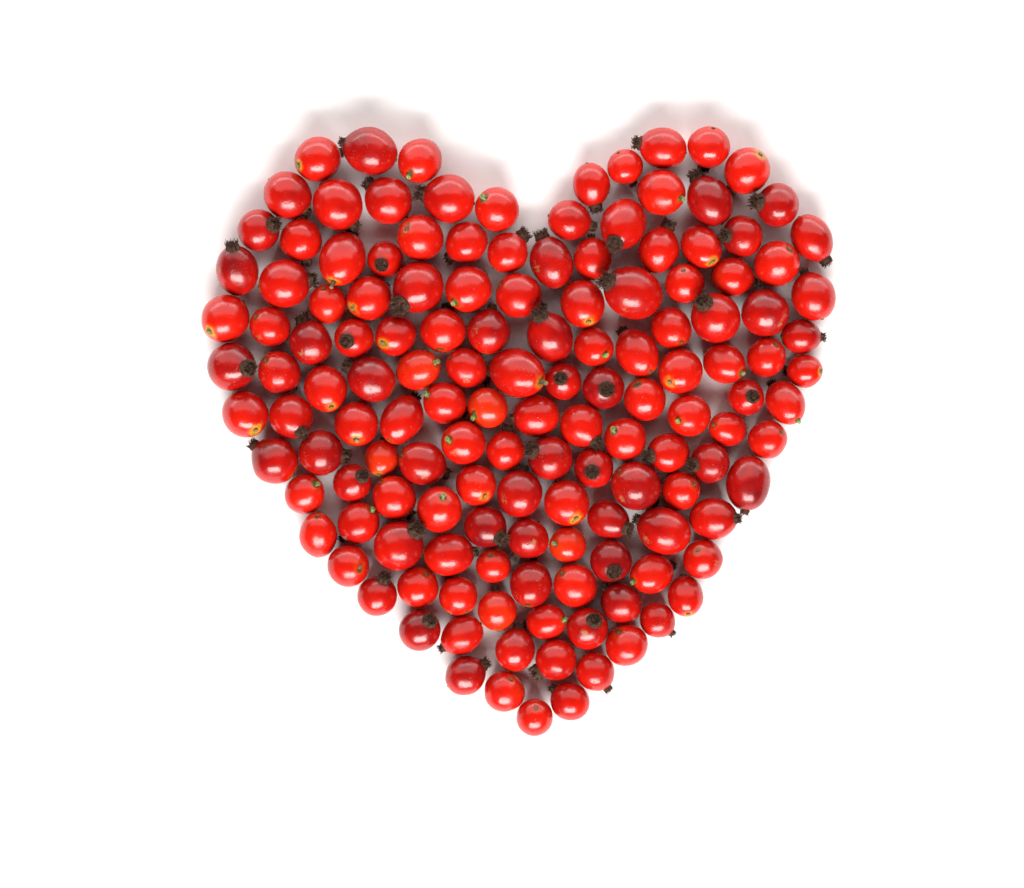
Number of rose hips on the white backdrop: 142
